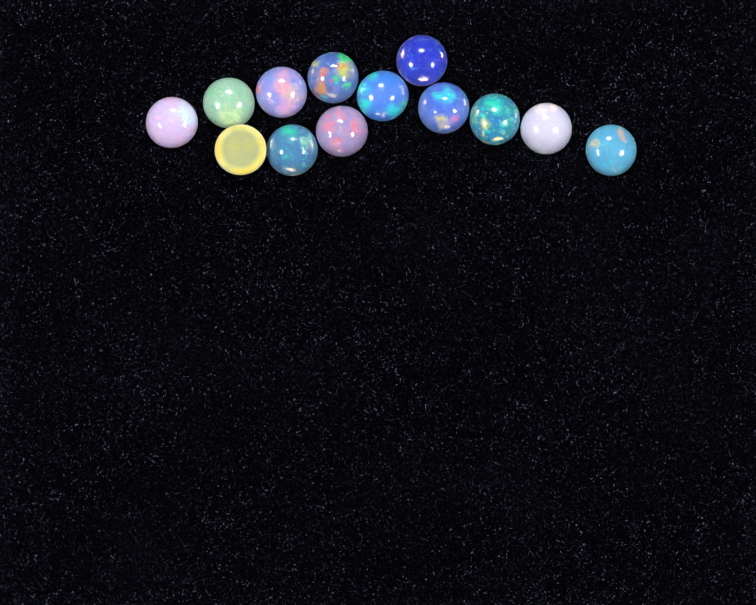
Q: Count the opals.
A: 13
